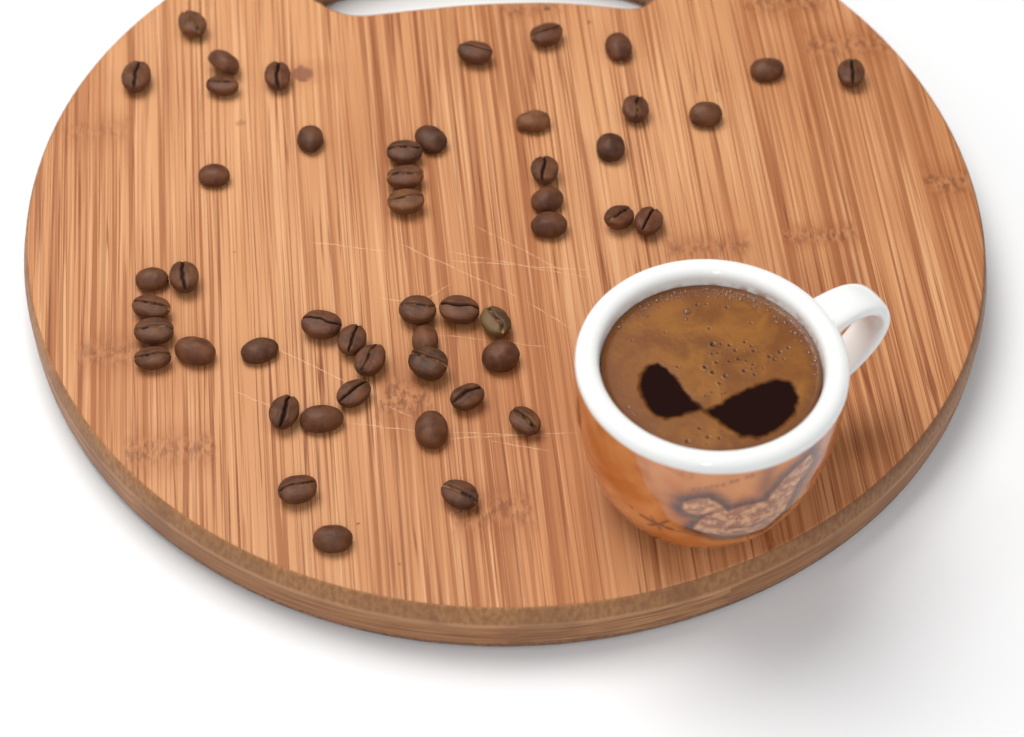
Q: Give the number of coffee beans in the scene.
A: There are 50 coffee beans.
